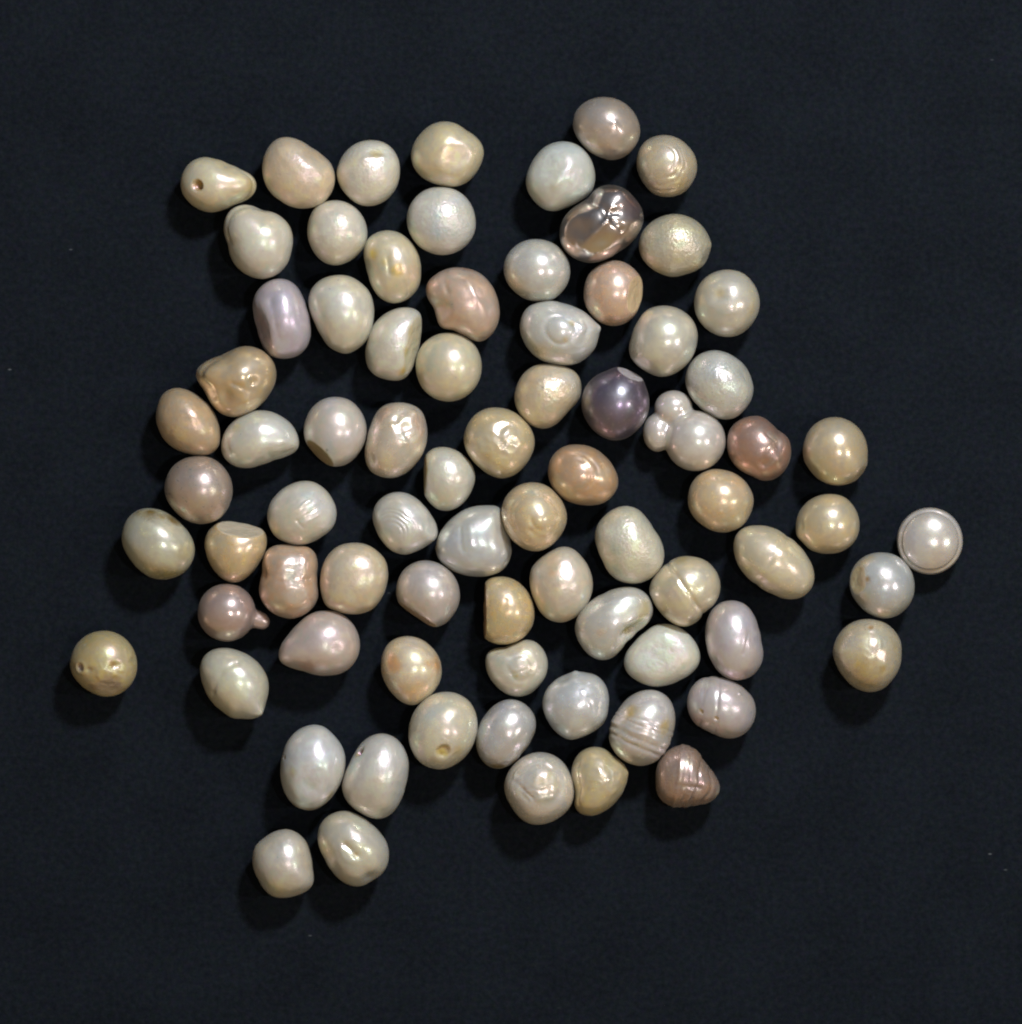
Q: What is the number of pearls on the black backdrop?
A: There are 78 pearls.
